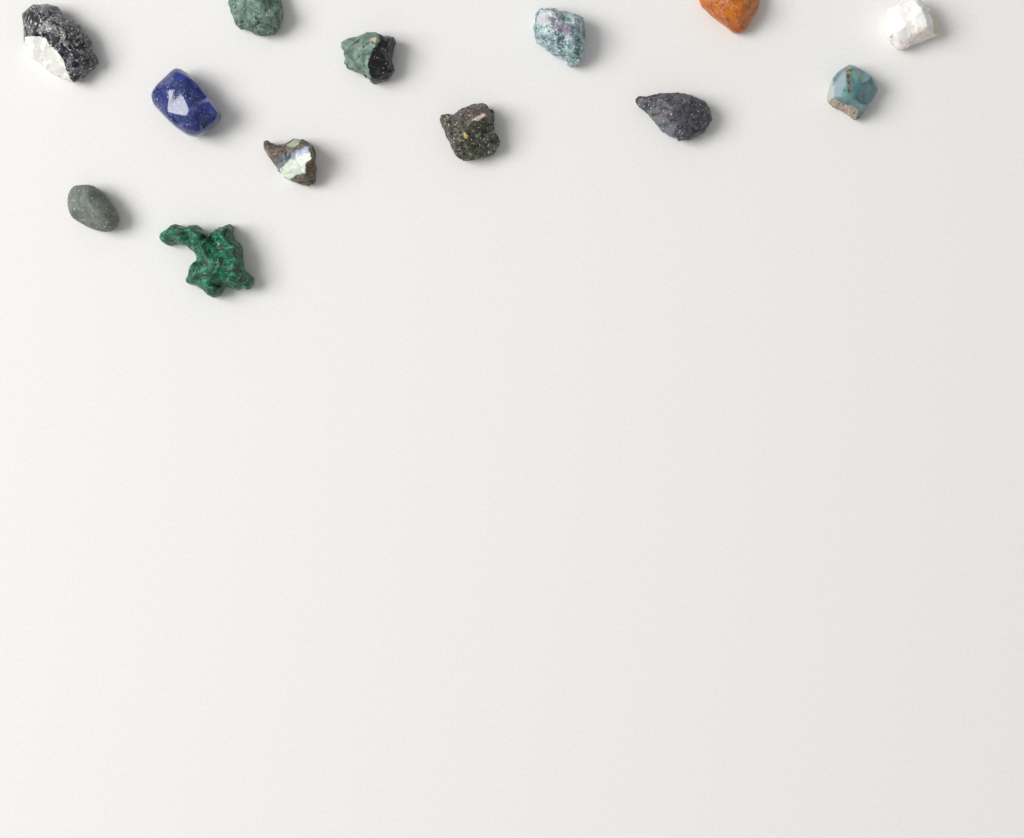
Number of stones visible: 13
